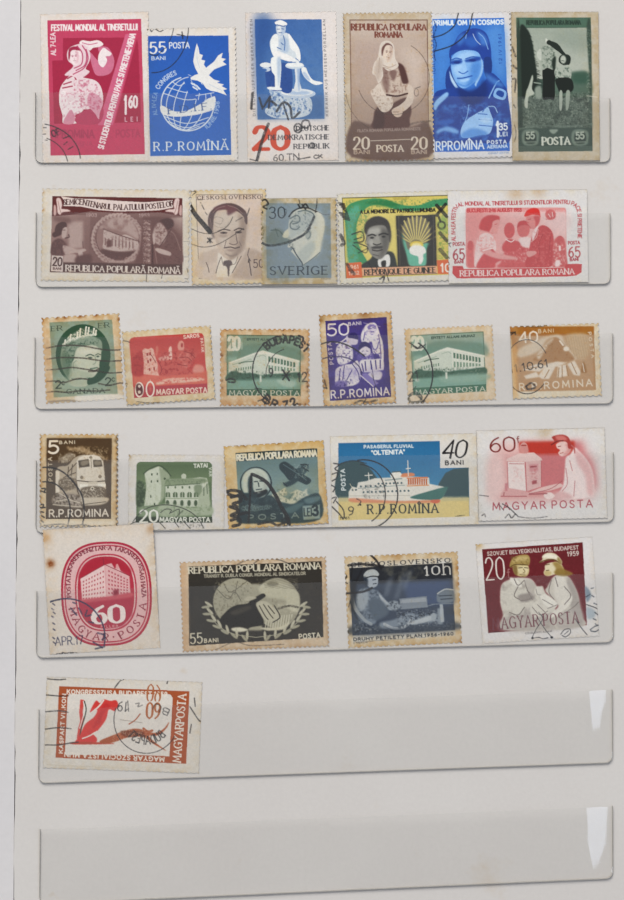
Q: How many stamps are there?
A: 27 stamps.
